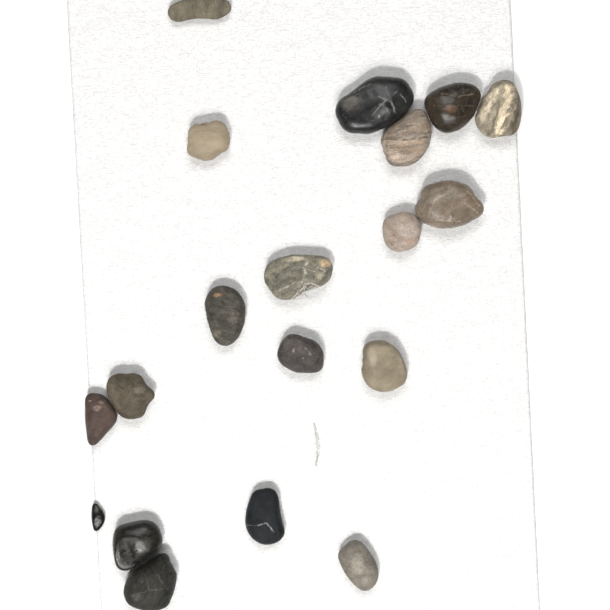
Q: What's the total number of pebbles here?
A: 19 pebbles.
